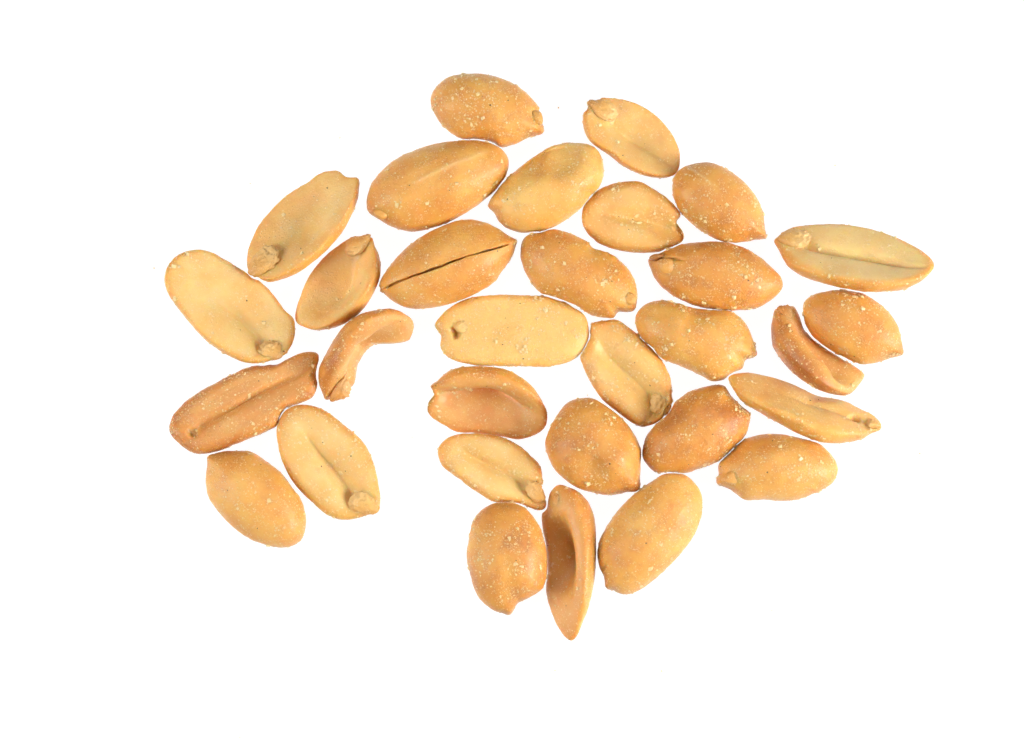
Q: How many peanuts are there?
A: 31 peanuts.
